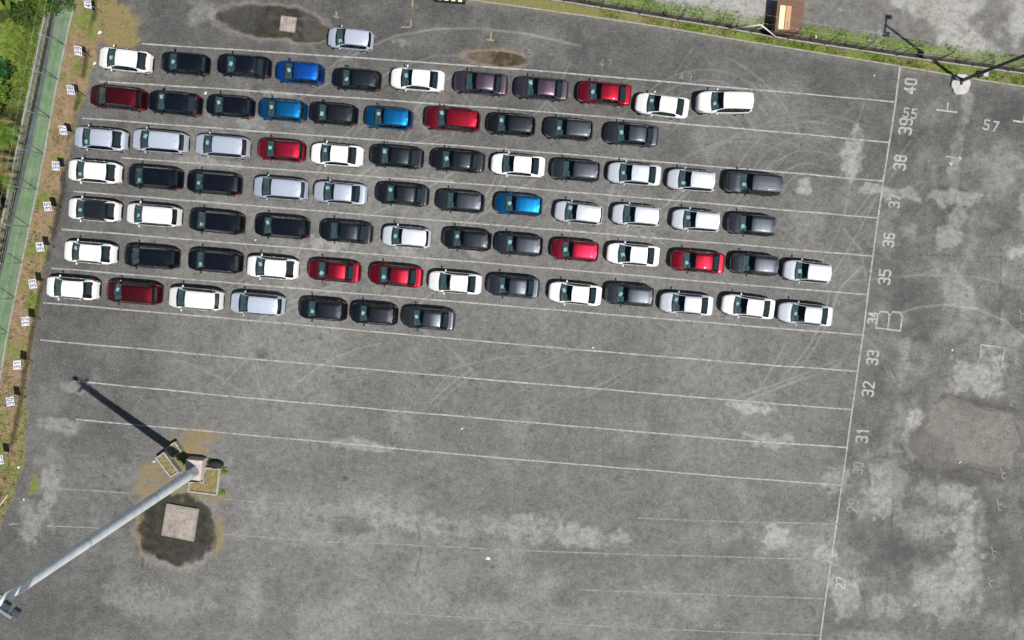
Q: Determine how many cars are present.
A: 79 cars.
